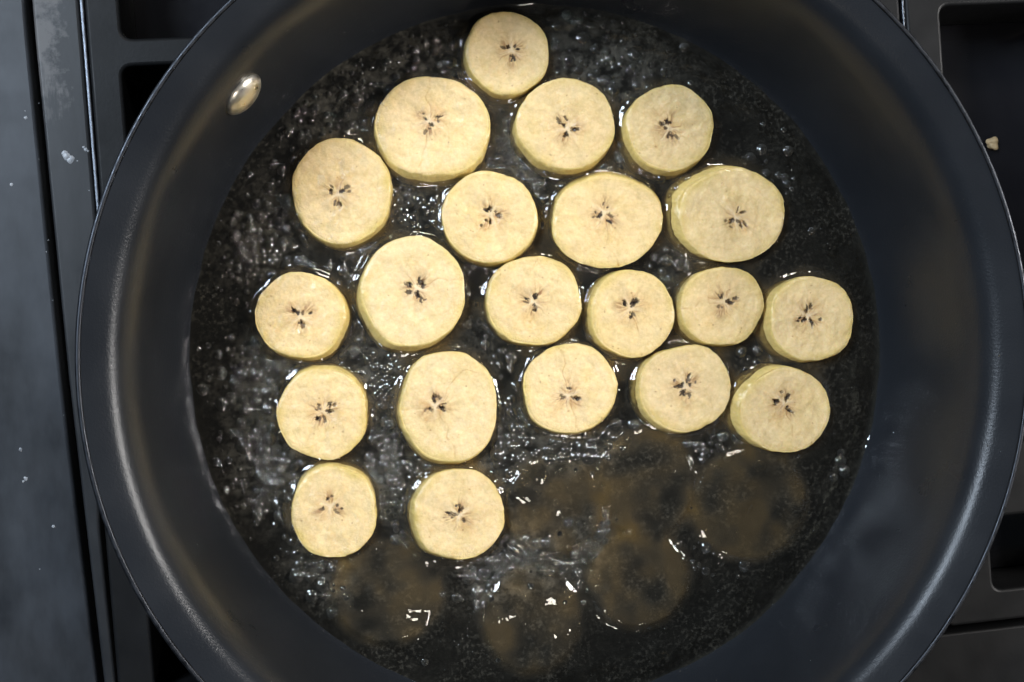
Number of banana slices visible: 21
